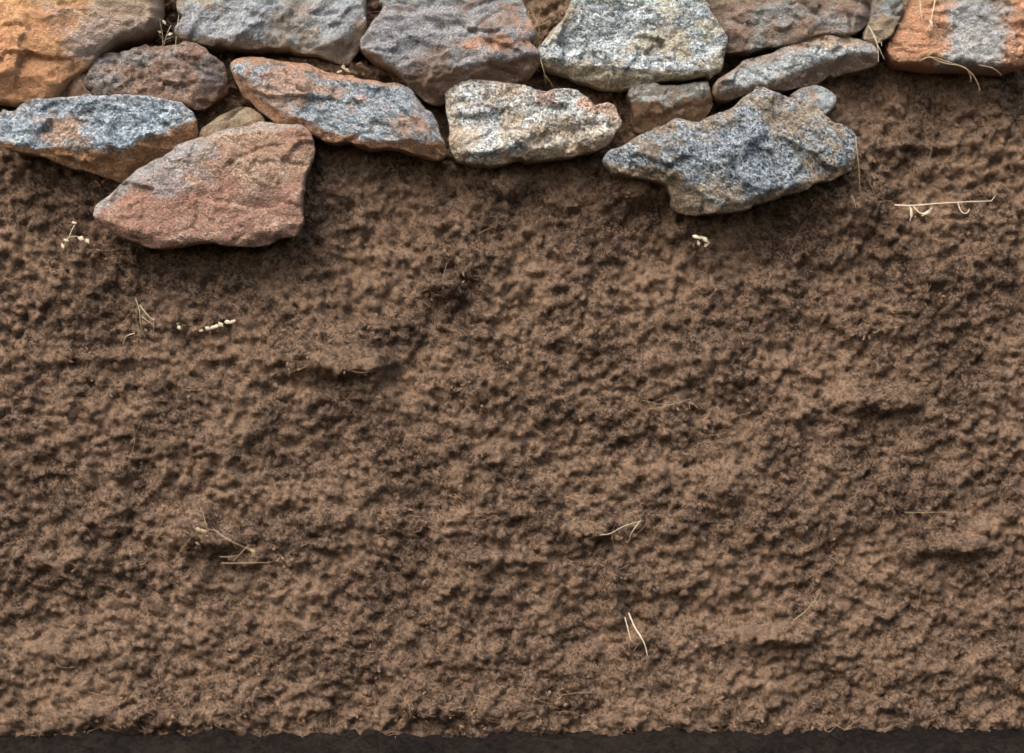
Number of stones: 18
